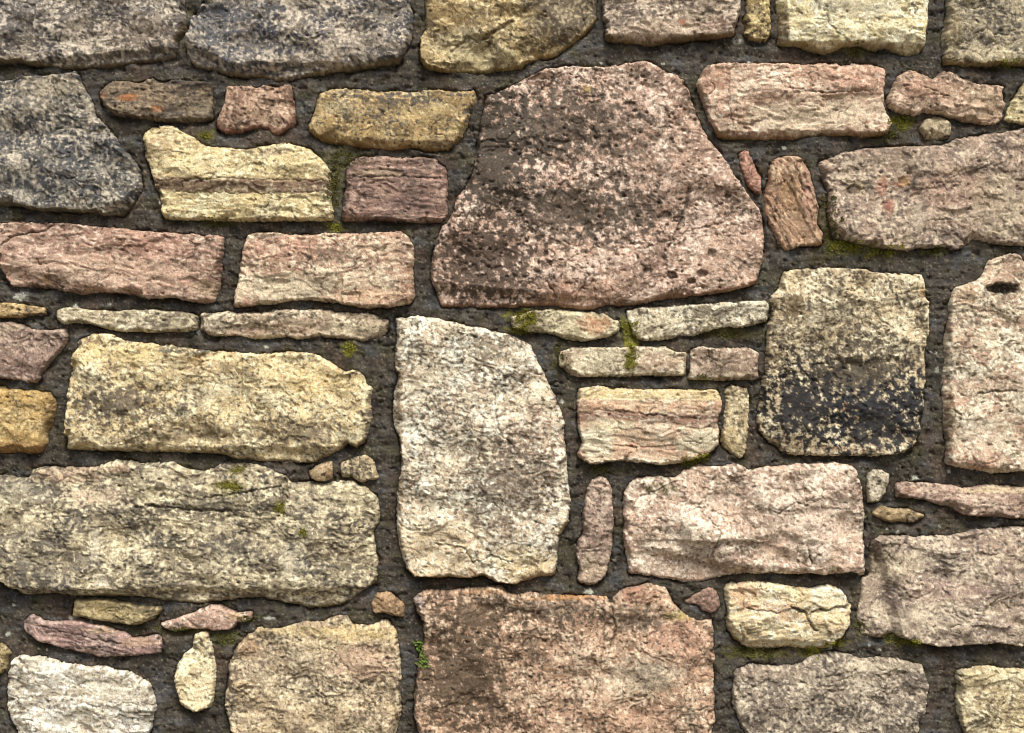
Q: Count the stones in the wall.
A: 60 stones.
